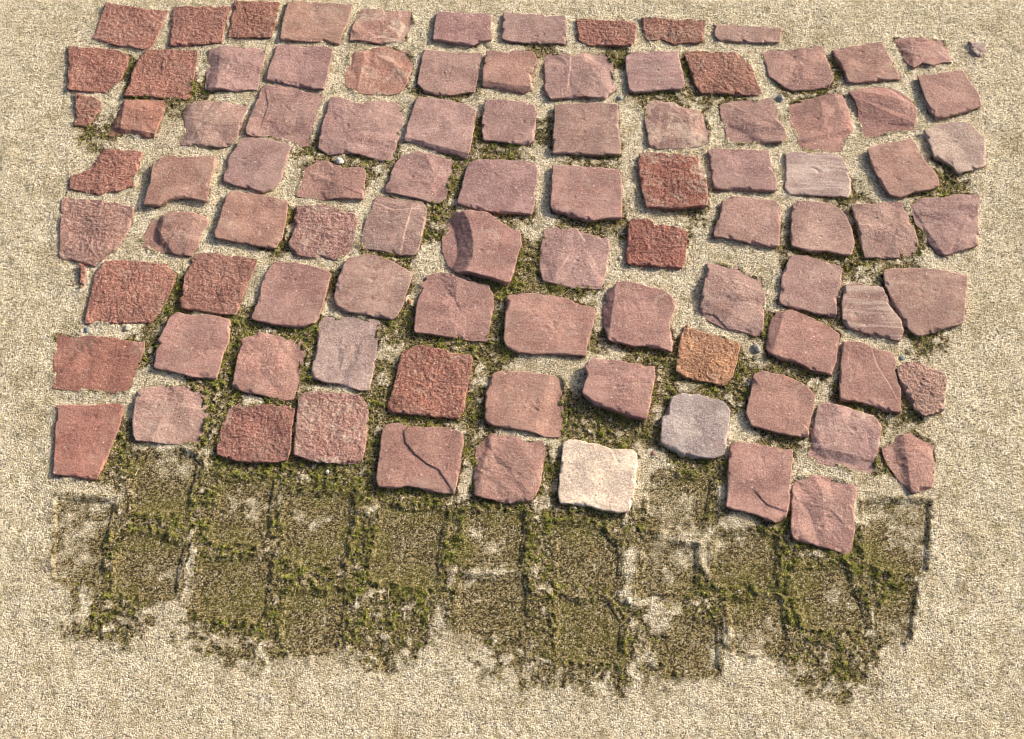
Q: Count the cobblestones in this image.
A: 97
